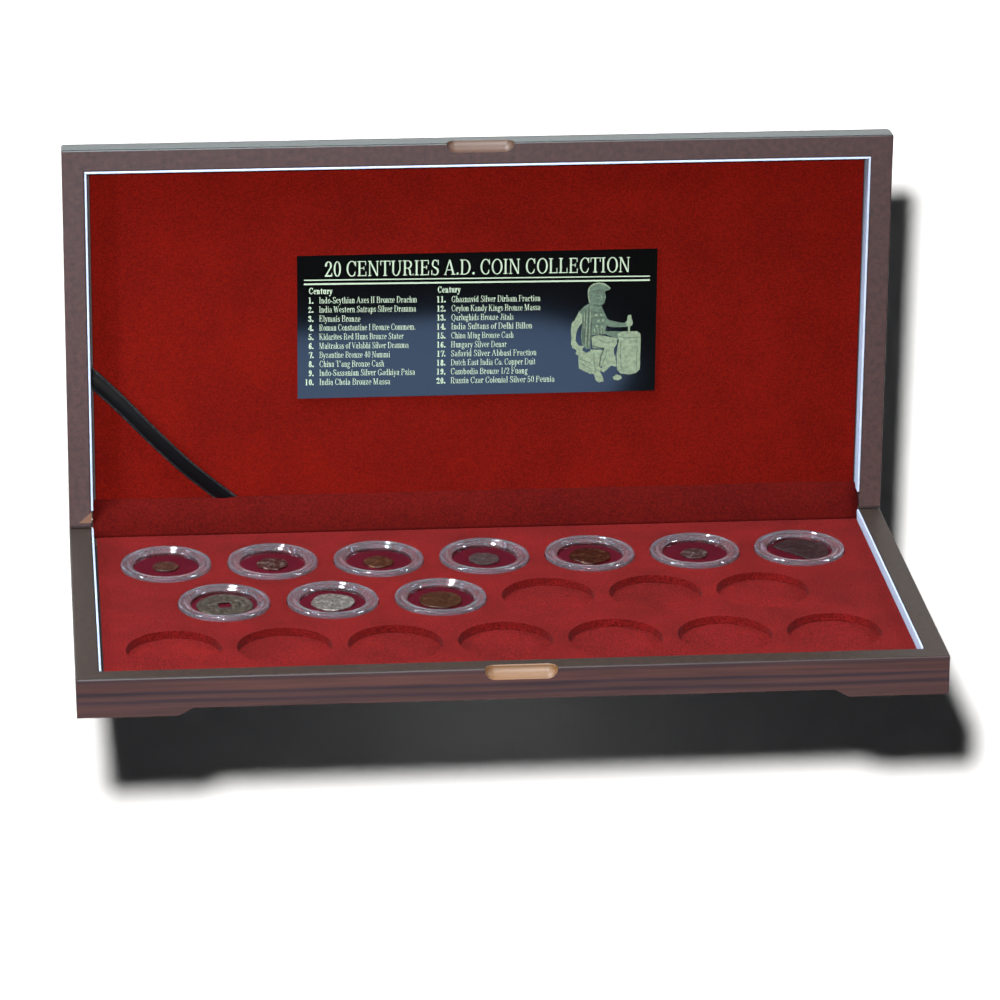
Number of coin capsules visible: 10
